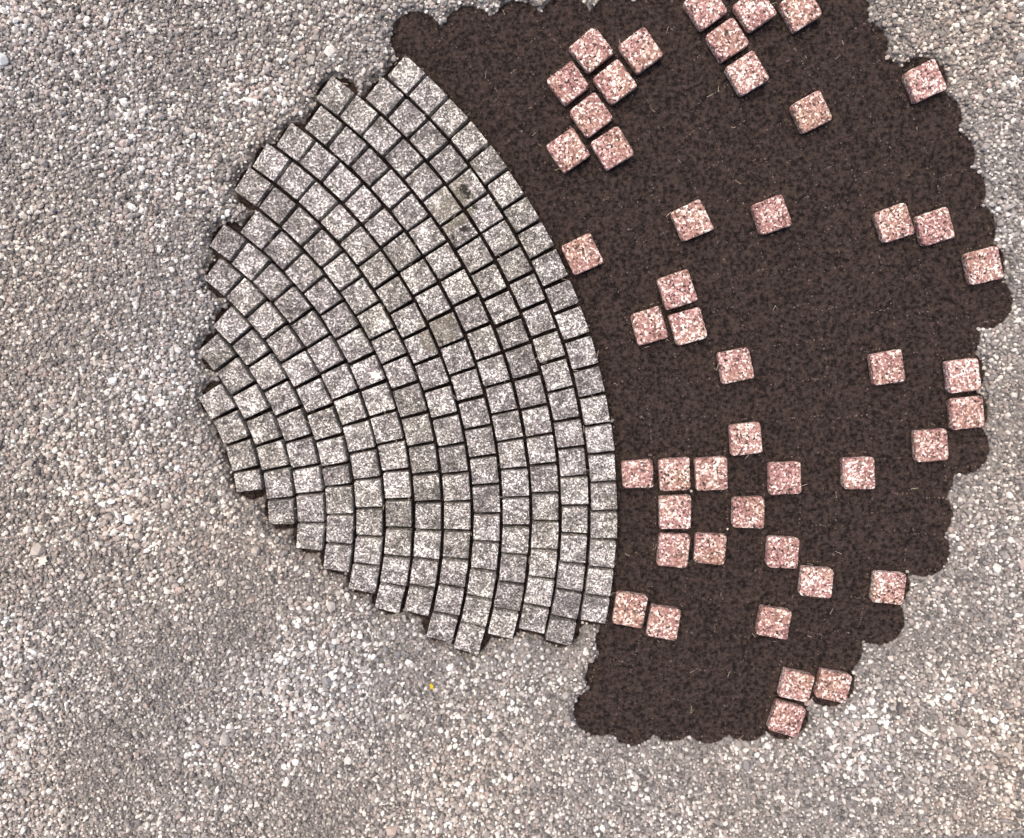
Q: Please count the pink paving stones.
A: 47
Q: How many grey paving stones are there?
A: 200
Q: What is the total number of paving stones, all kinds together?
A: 247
